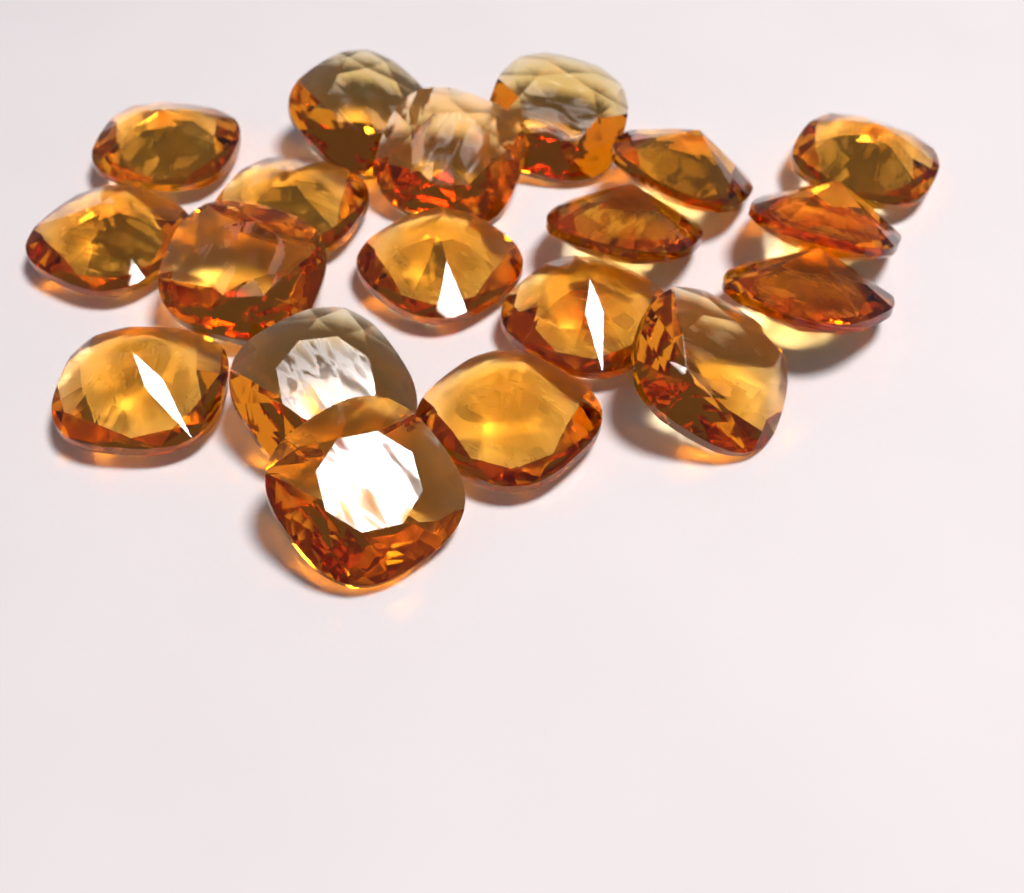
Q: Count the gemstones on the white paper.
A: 19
